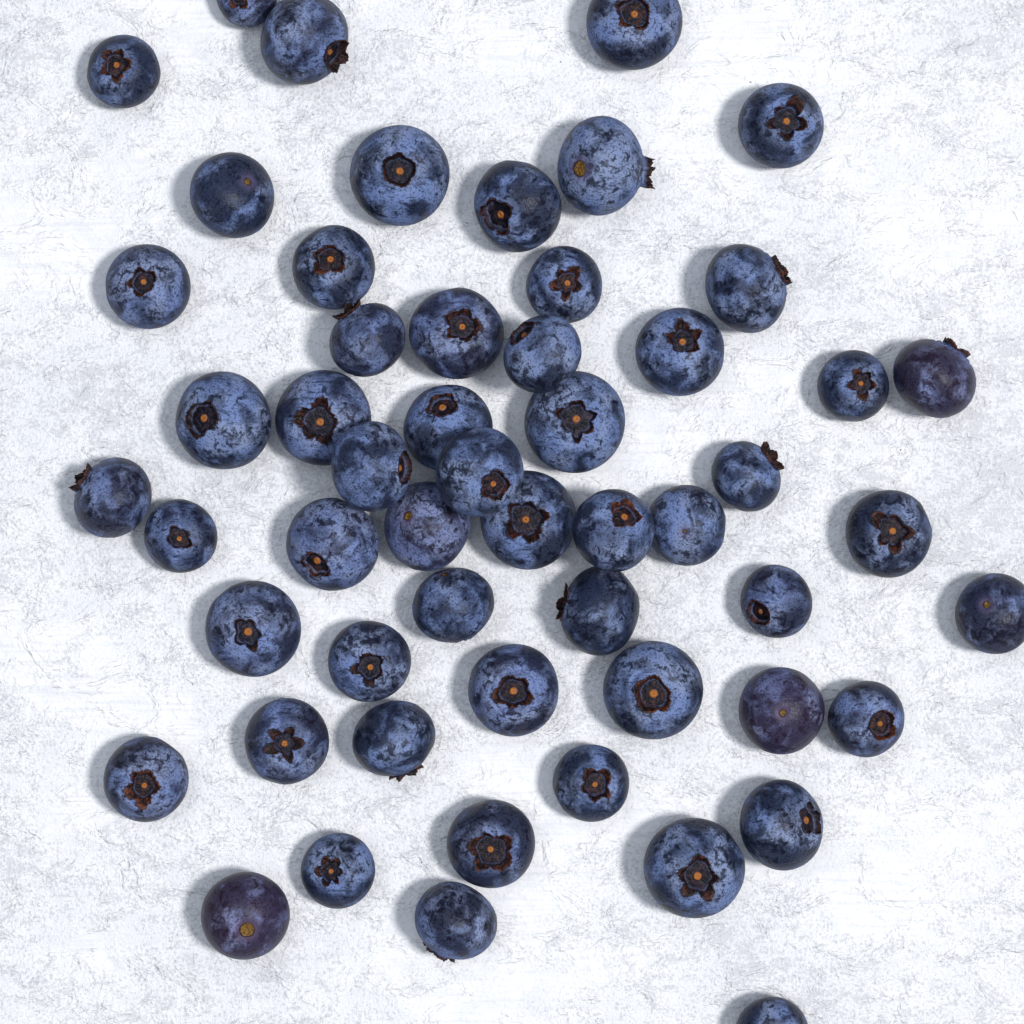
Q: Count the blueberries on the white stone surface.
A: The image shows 55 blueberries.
